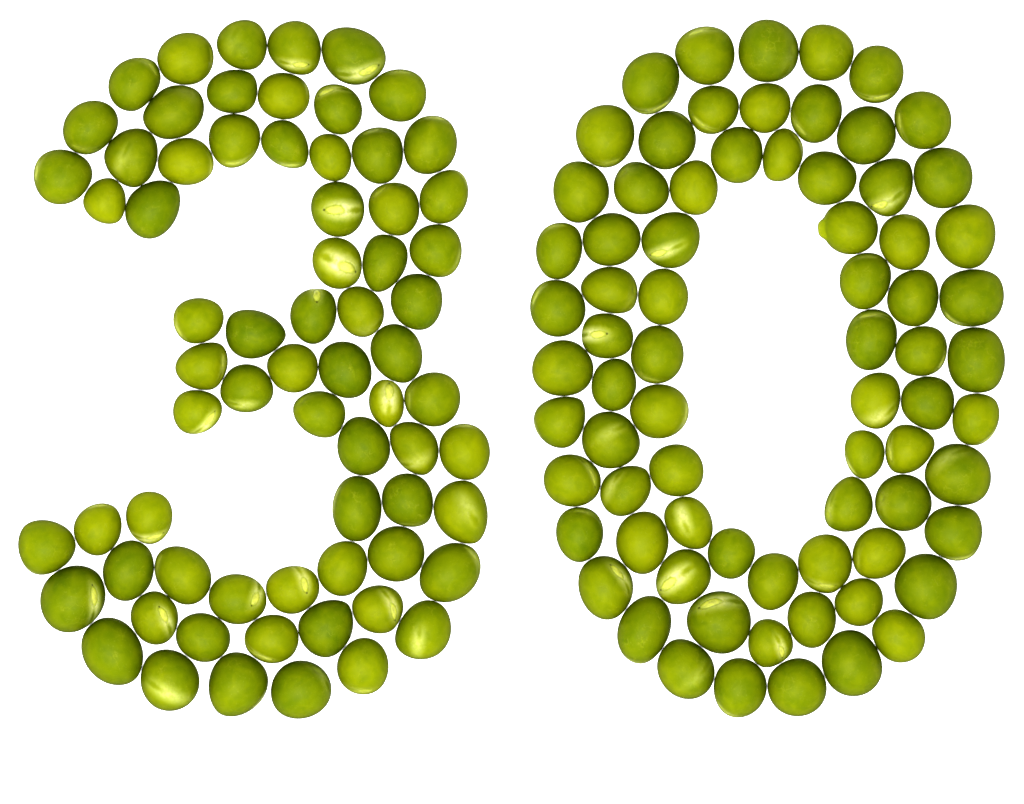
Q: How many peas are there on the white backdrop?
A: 143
